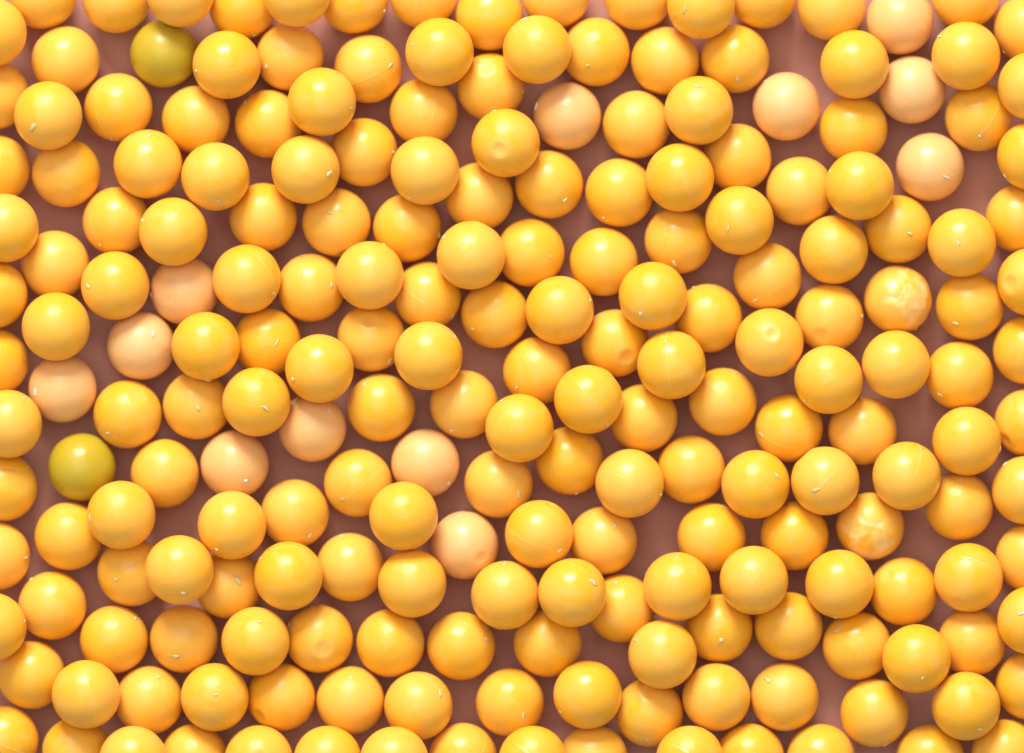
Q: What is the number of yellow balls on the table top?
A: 200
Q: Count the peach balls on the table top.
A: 12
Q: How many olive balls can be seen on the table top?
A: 2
